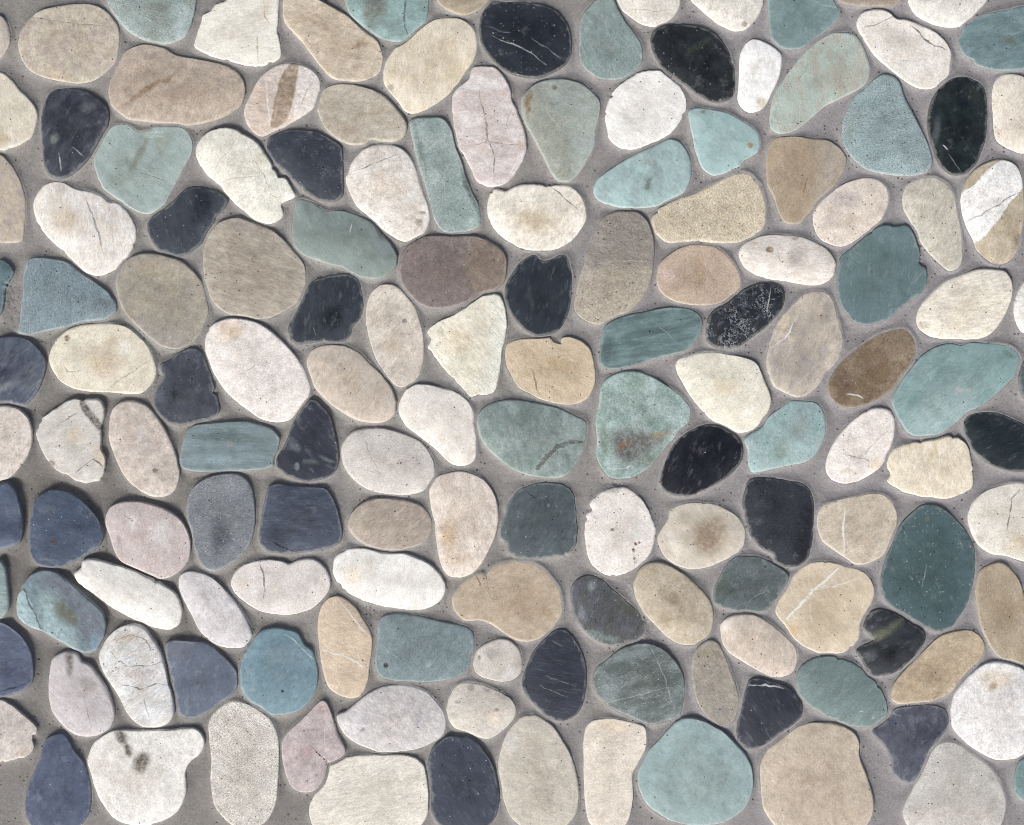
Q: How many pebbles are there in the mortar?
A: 149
